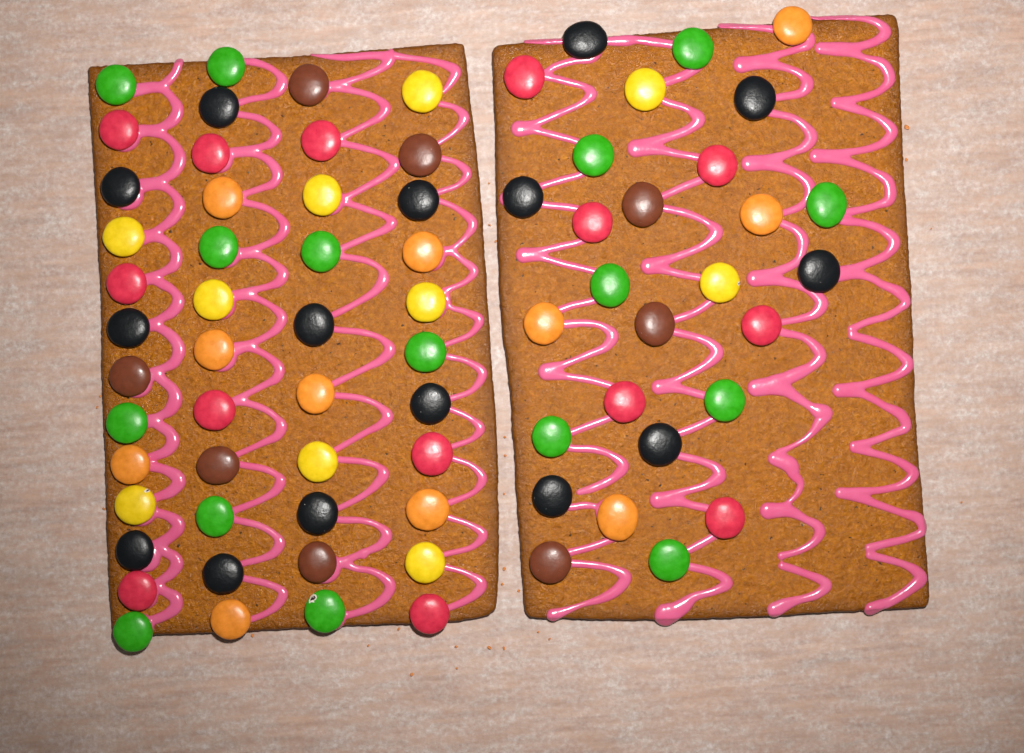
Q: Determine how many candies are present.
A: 74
